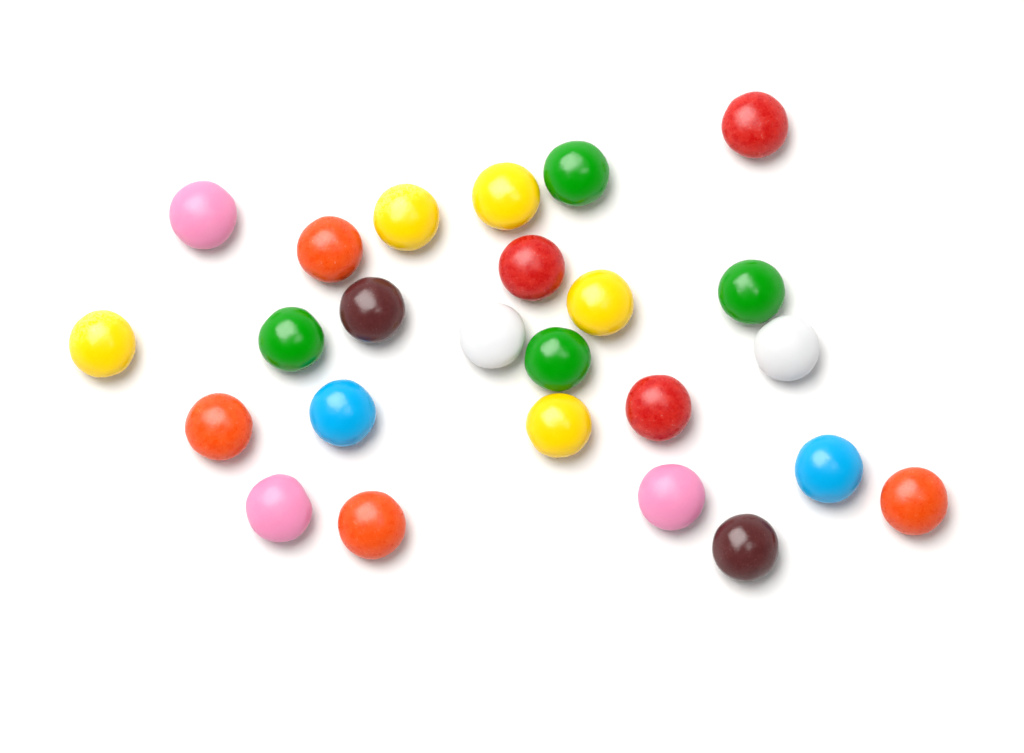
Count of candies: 25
